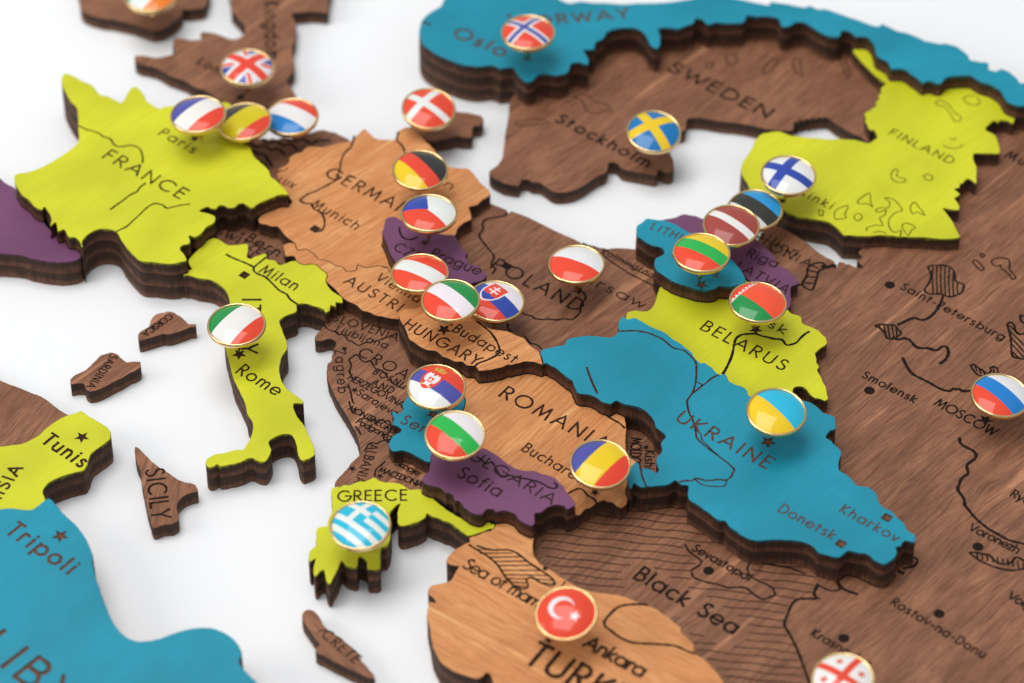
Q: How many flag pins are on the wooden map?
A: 28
